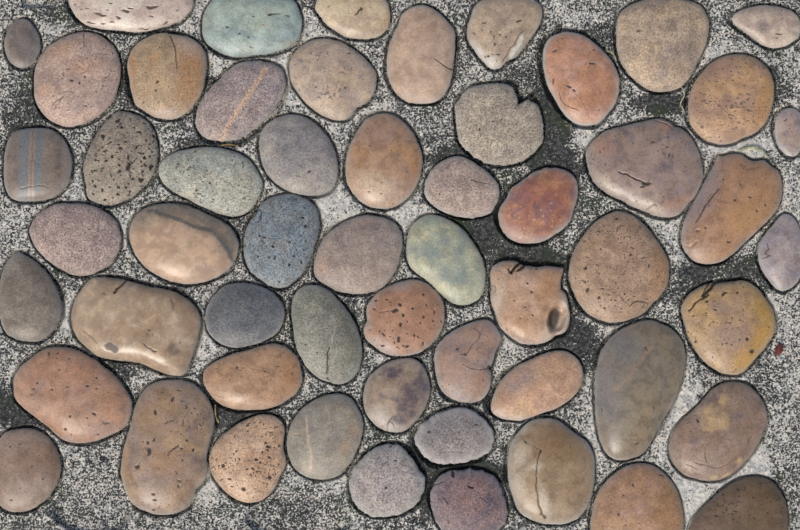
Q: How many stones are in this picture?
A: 56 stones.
